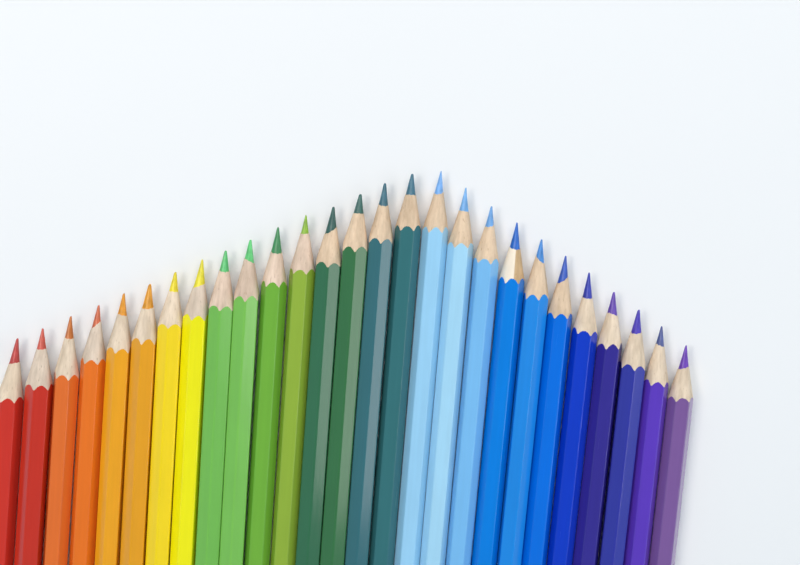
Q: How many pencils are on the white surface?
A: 27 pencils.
